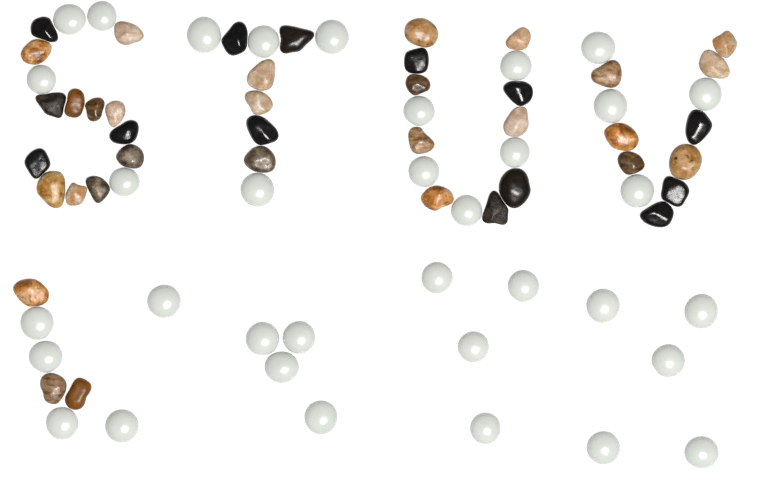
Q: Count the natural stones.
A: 41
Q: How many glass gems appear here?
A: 35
